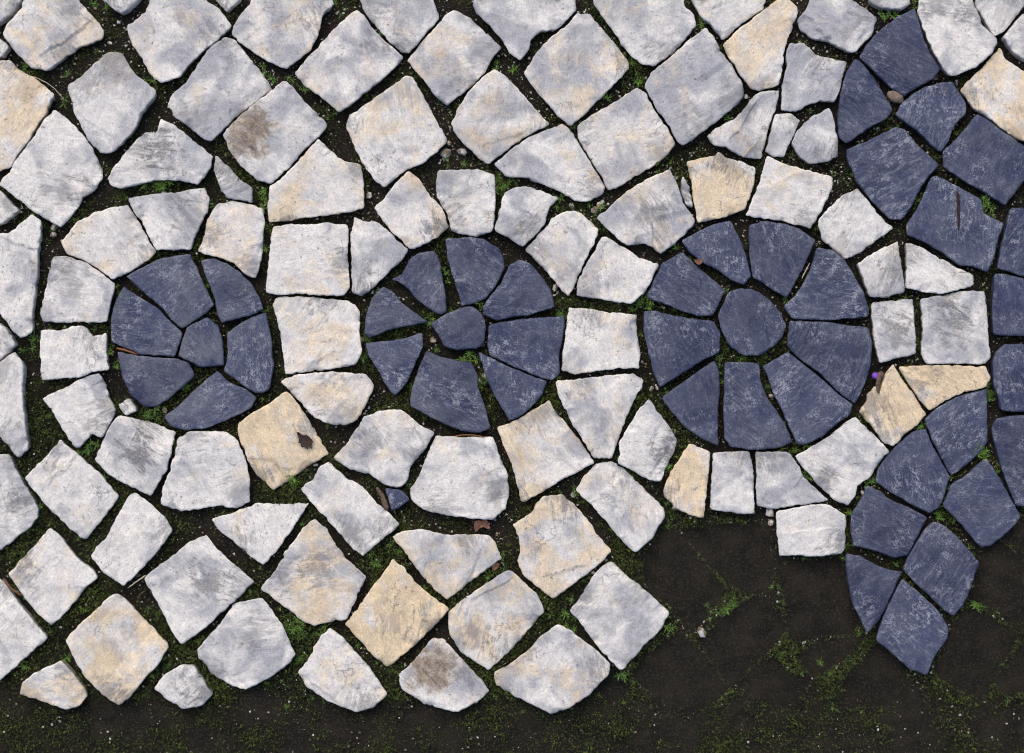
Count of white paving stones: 105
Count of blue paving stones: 44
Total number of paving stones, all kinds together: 149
